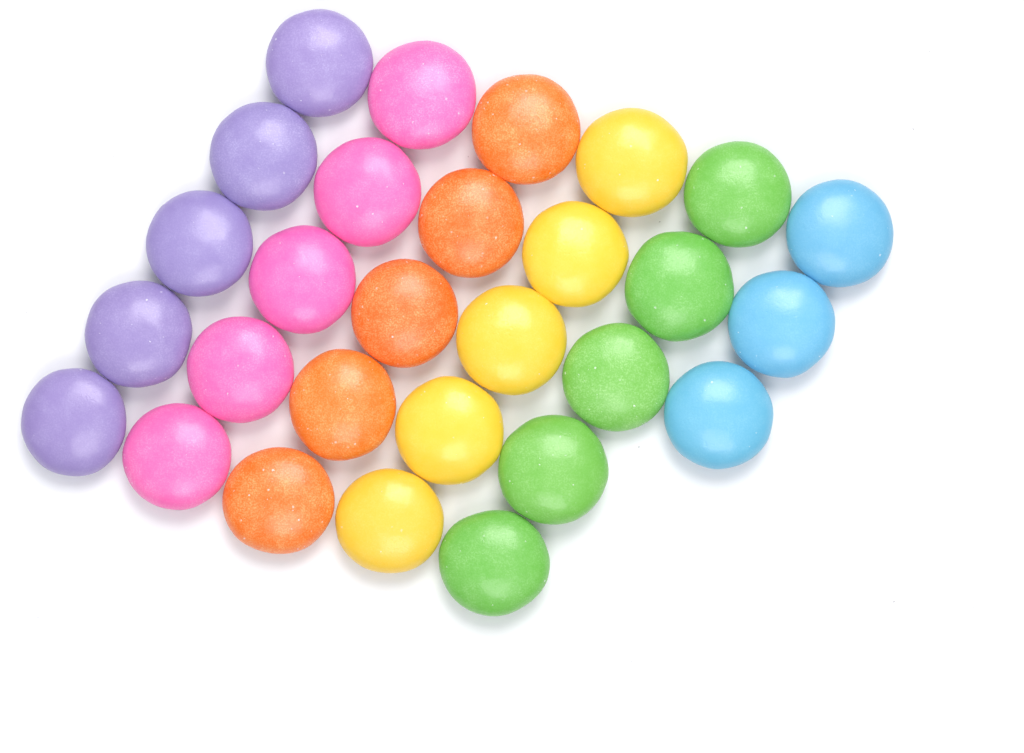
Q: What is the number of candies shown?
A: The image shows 28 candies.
